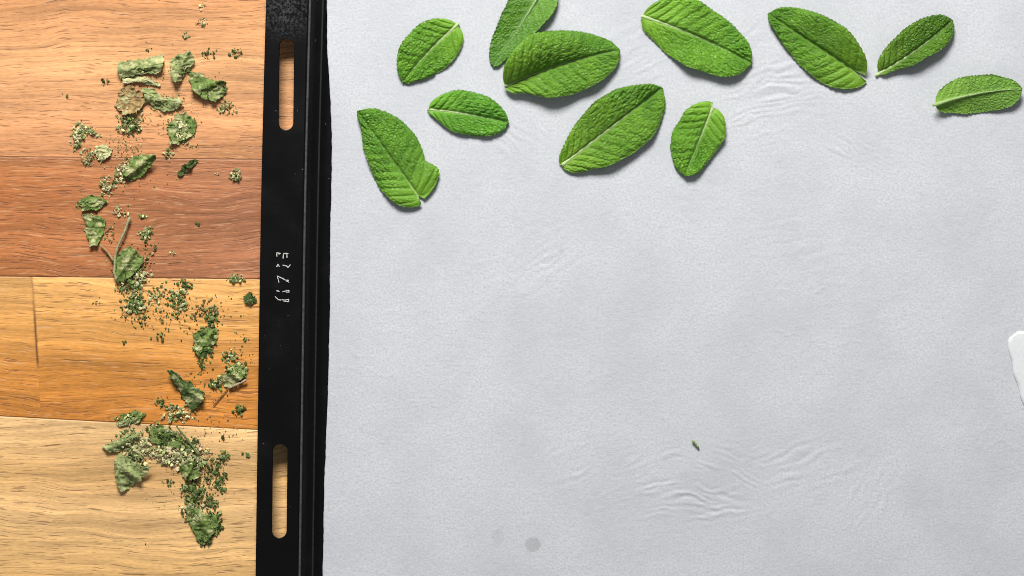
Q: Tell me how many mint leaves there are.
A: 11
